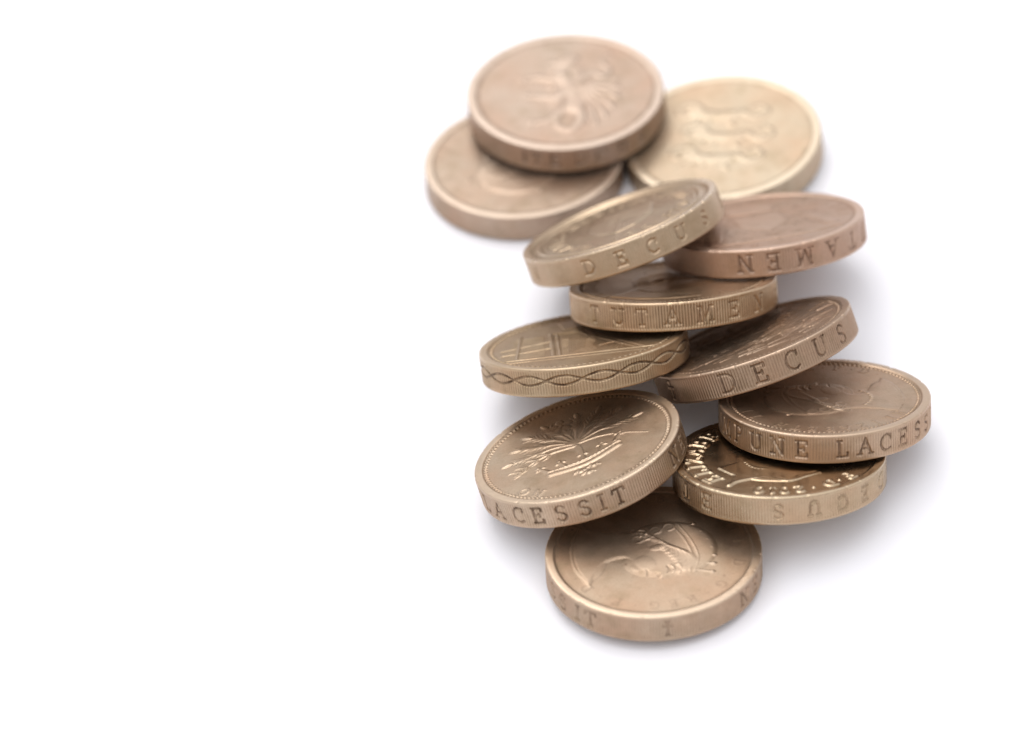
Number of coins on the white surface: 12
